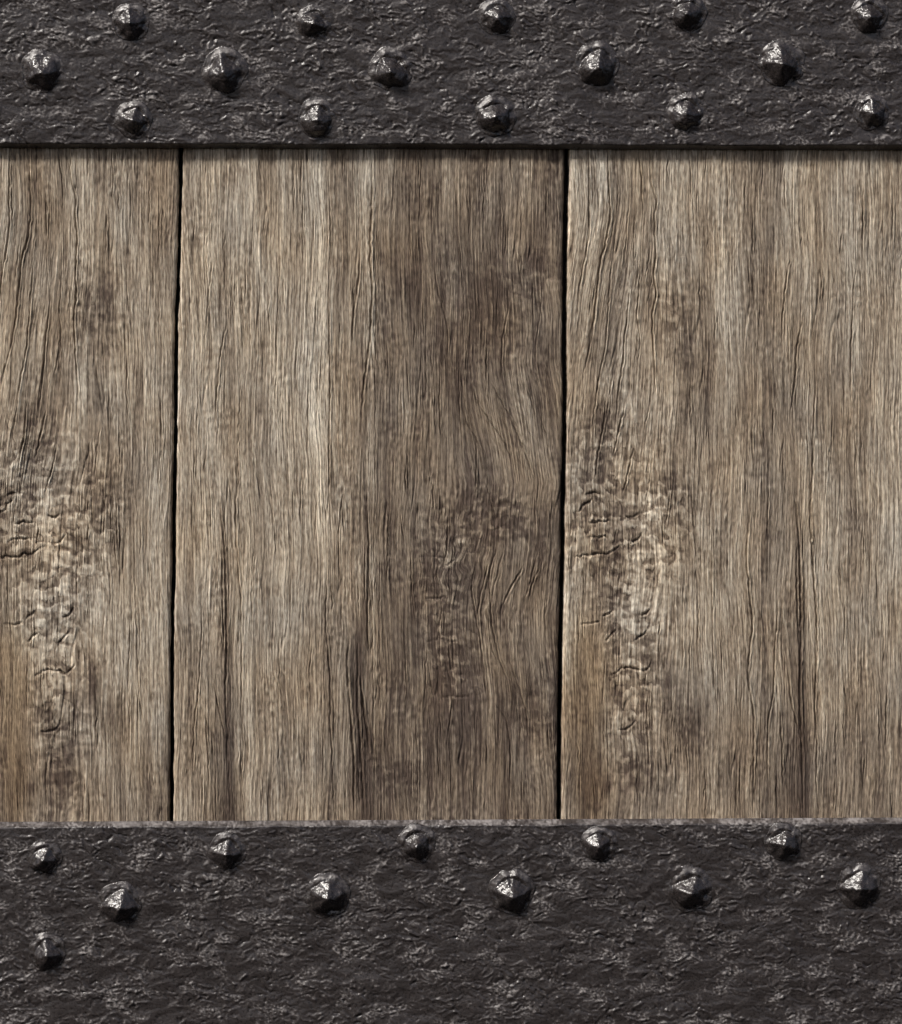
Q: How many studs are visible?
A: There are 26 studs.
